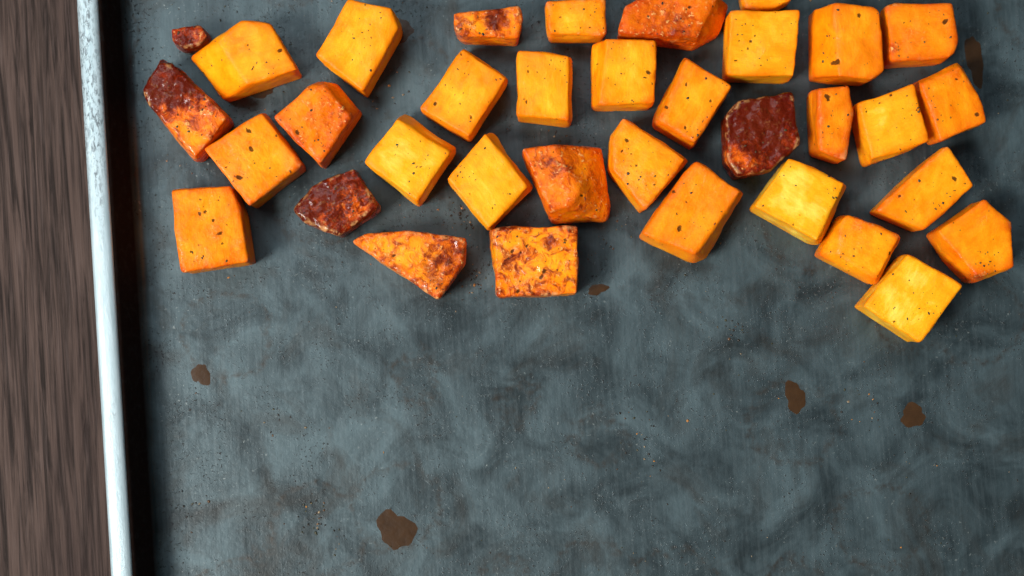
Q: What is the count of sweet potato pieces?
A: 35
